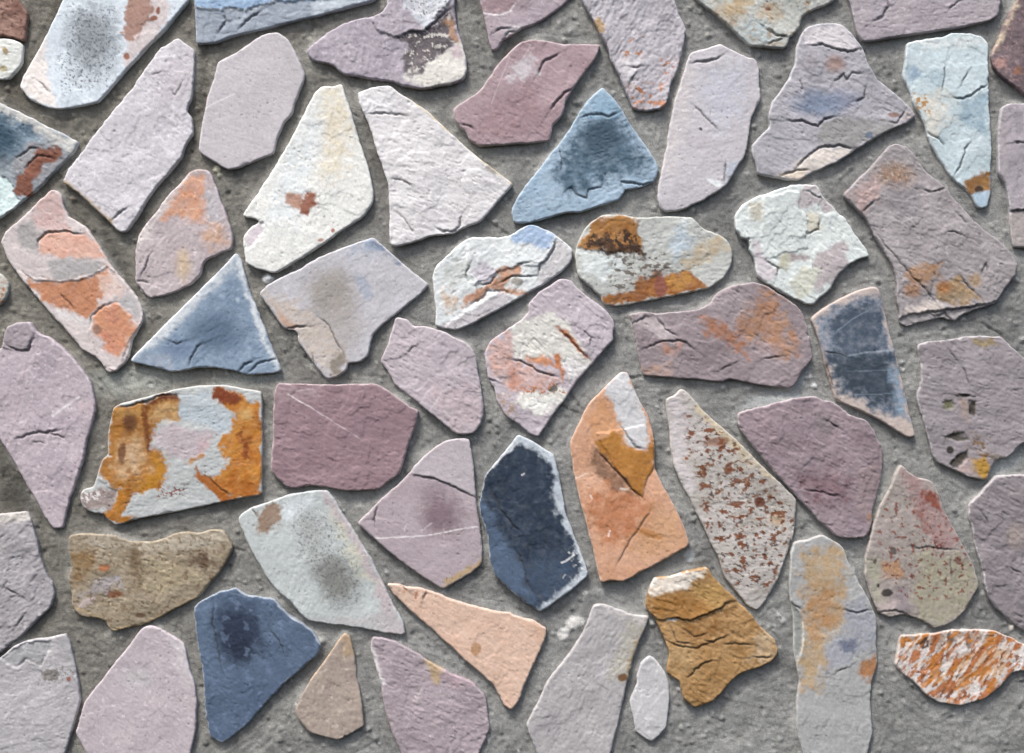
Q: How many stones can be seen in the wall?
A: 59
